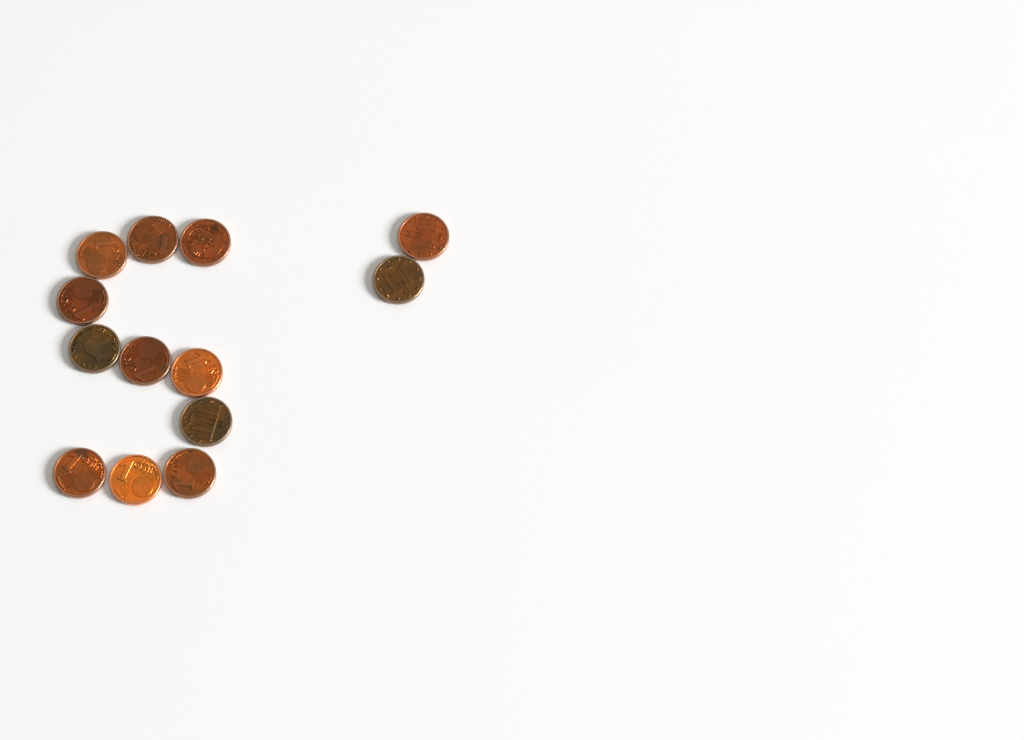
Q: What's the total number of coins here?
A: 13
